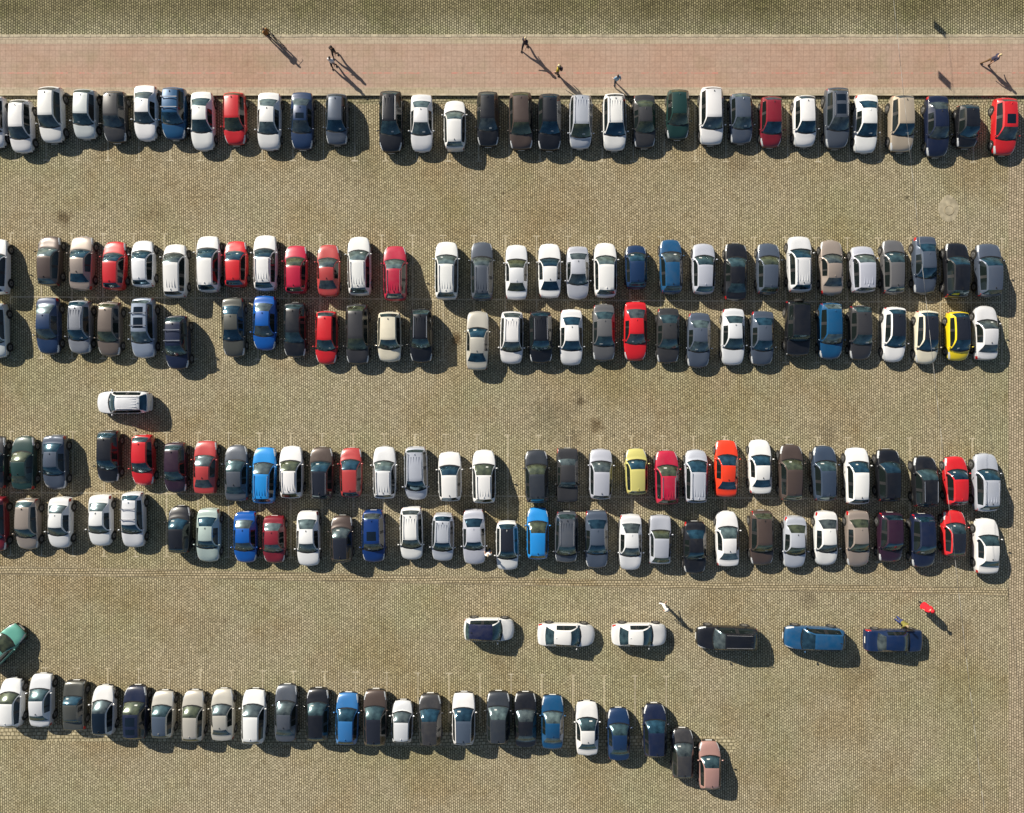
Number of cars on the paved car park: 187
